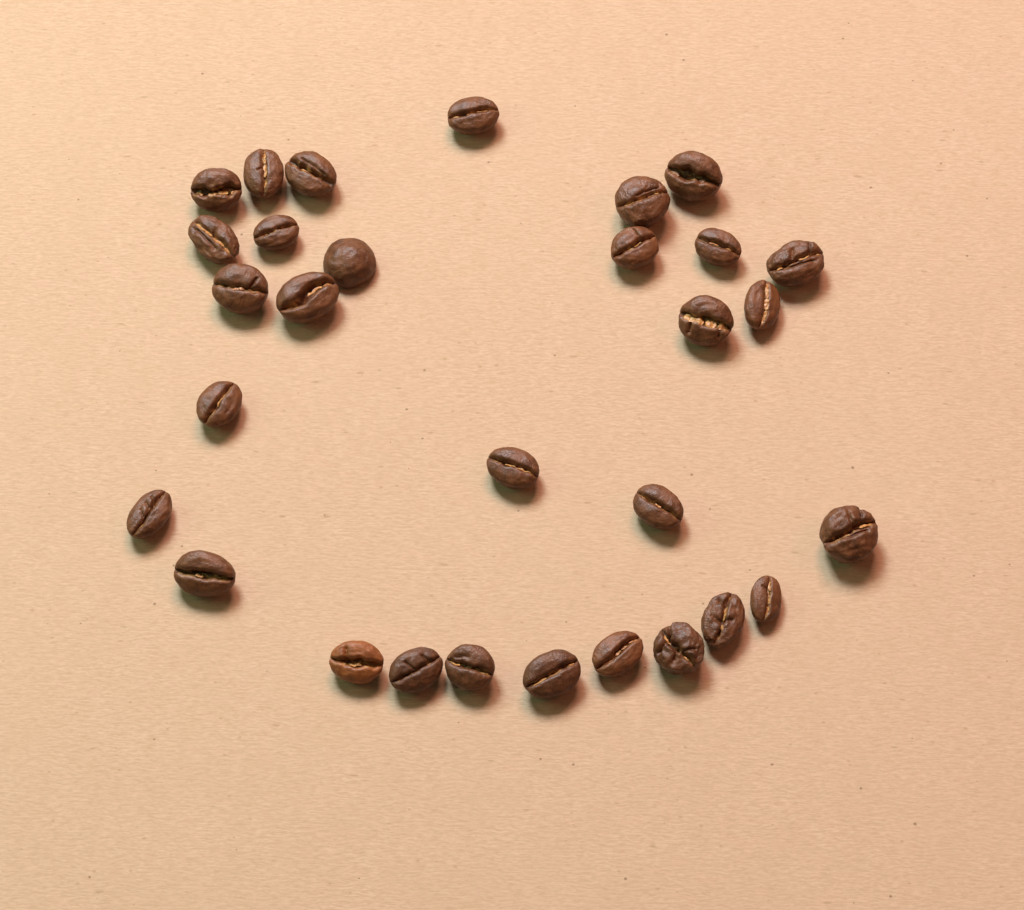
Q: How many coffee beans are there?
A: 30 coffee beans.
